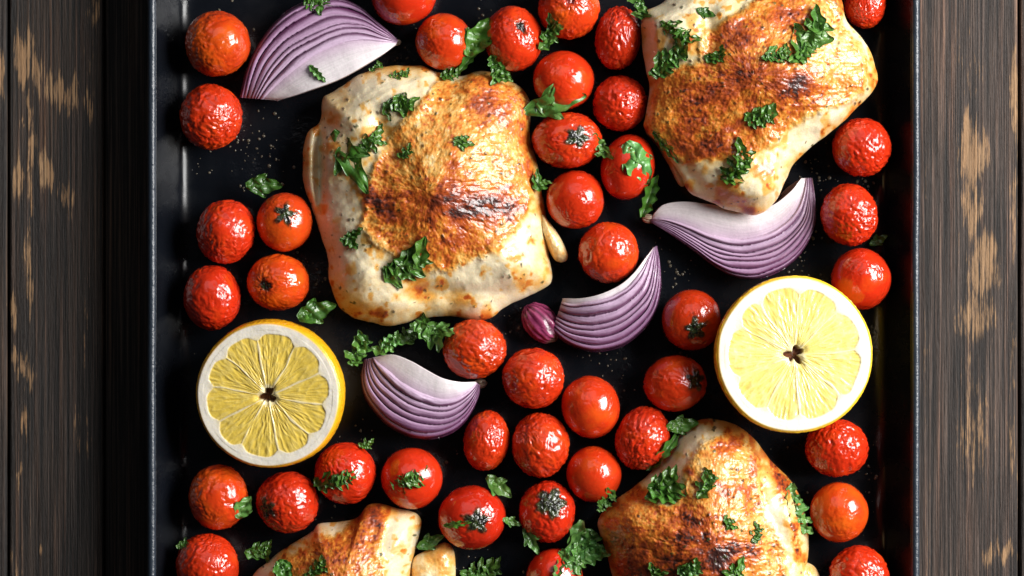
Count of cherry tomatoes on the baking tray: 41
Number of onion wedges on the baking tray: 4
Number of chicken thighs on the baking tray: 4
